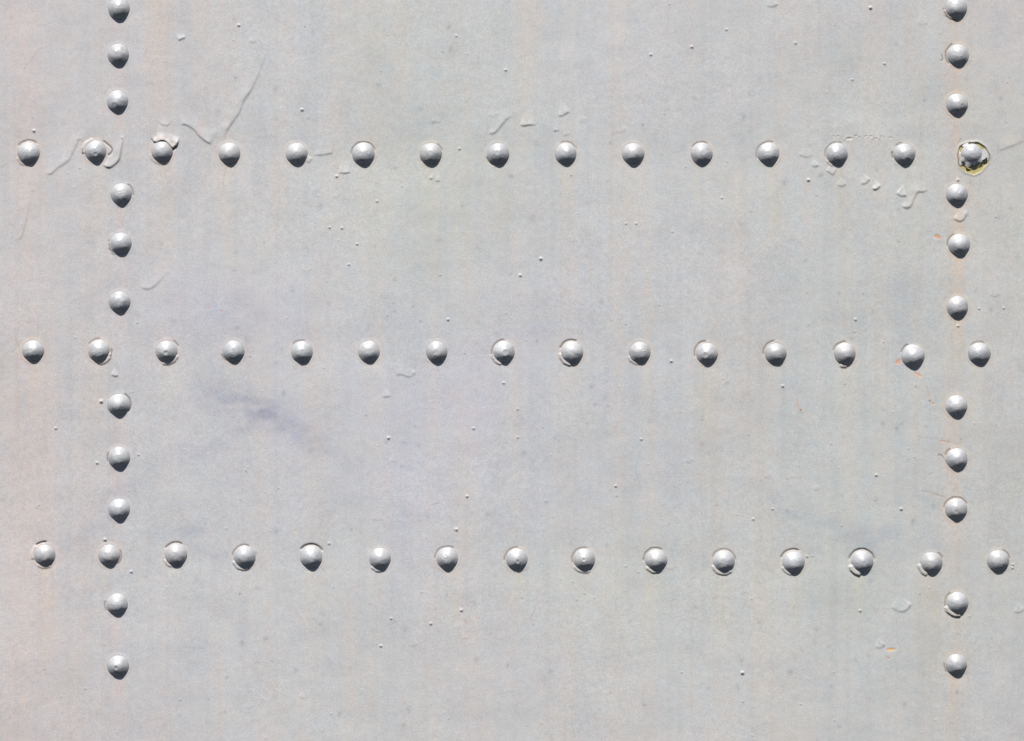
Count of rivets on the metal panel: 67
